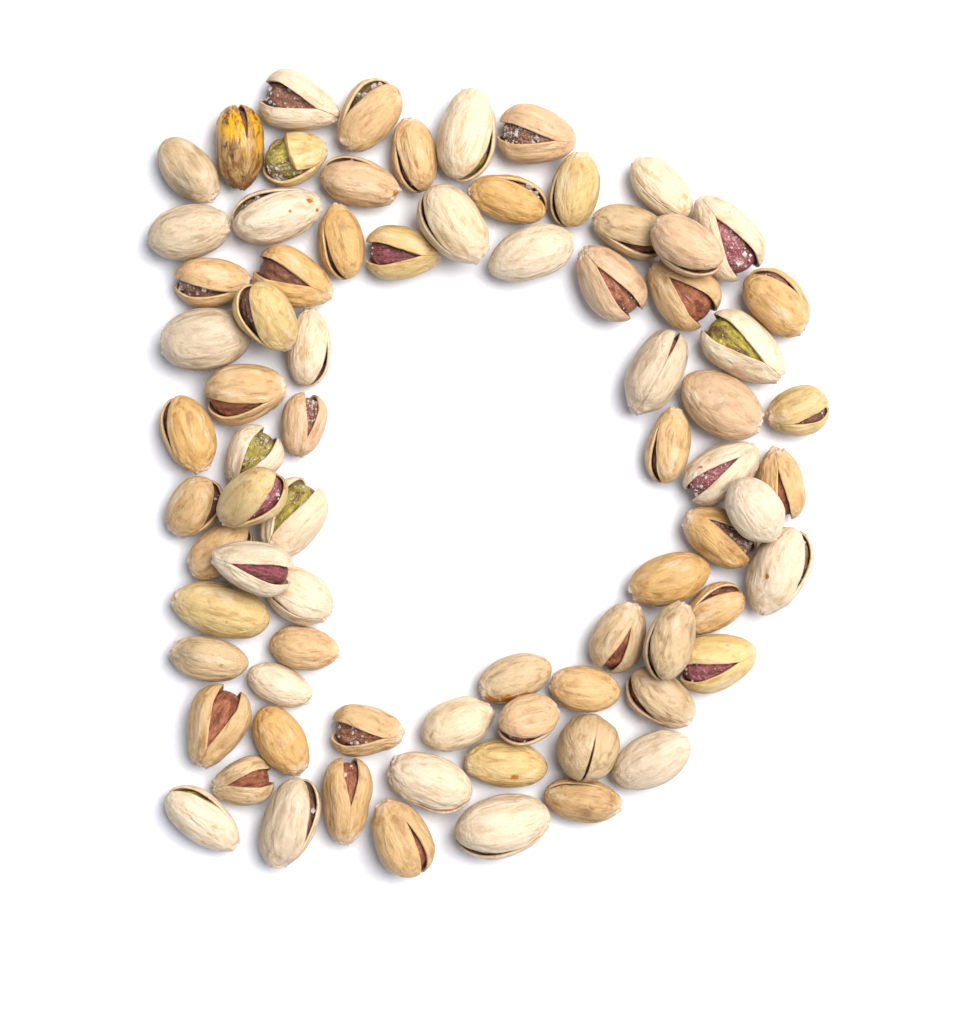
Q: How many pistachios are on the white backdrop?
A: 77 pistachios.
